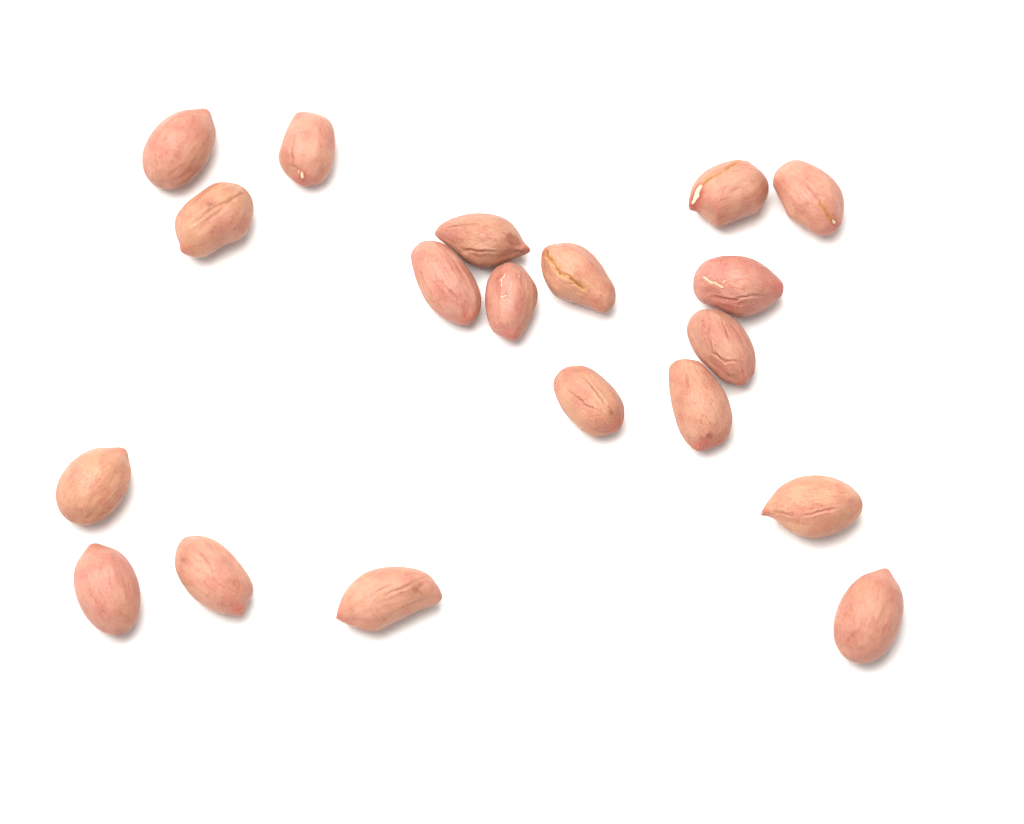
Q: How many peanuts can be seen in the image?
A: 19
